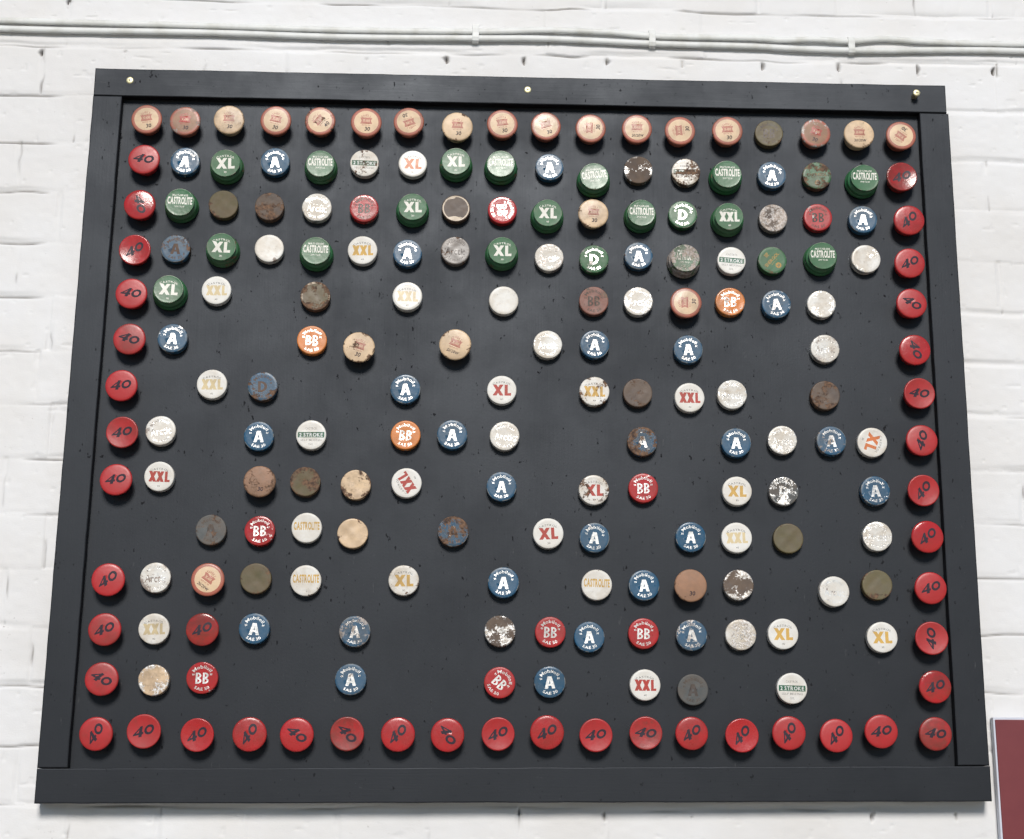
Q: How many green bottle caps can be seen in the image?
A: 22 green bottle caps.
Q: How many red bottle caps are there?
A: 51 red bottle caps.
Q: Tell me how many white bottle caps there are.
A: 45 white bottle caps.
